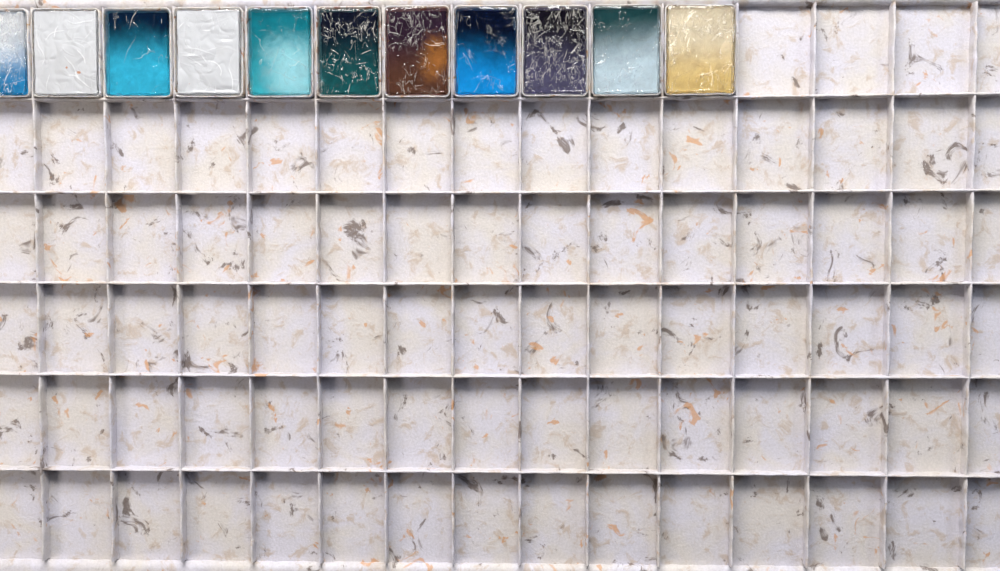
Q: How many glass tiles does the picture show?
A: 11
